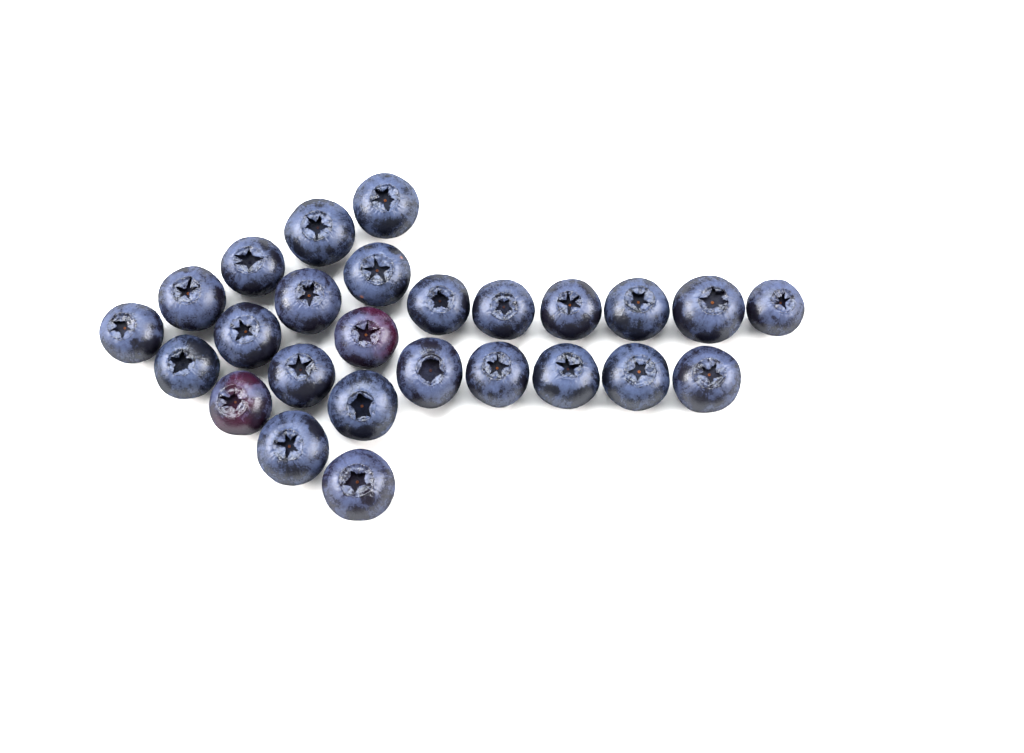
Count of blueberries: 26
